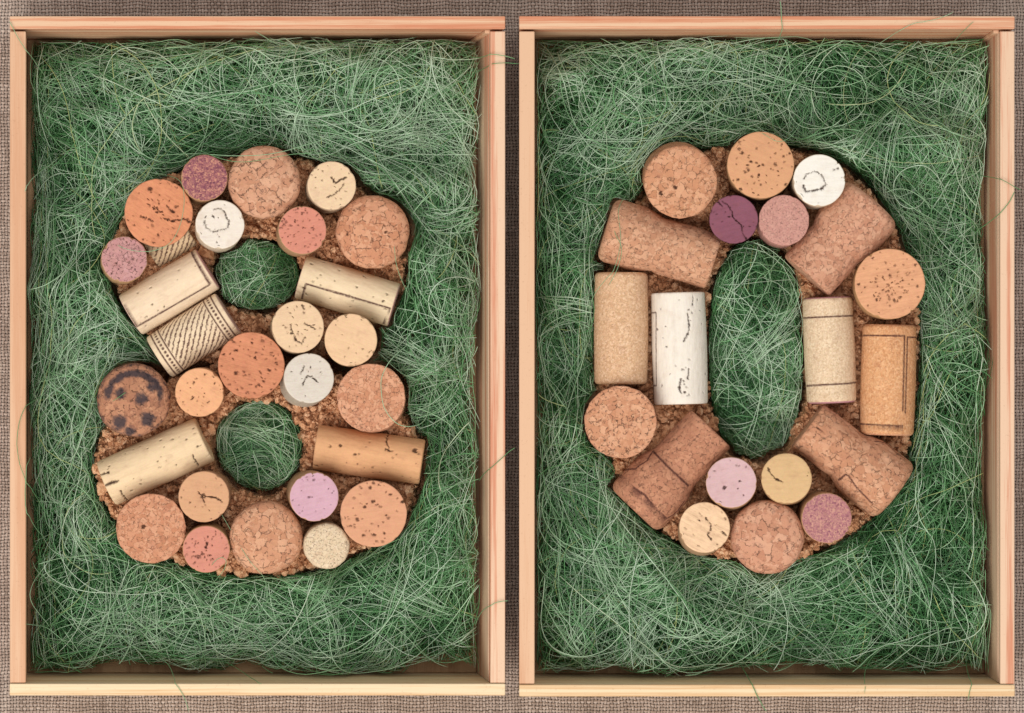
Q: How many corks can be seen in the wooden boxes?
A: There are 48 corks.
